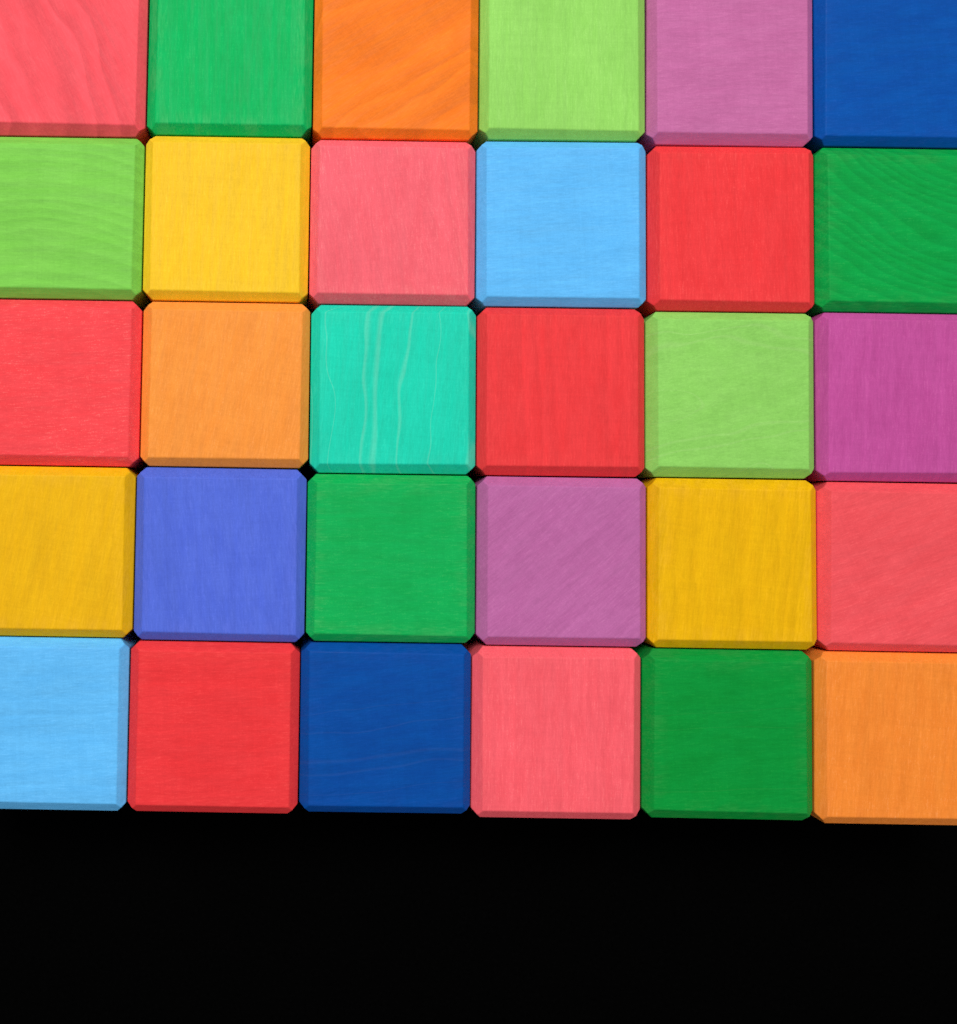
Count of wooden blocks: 30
